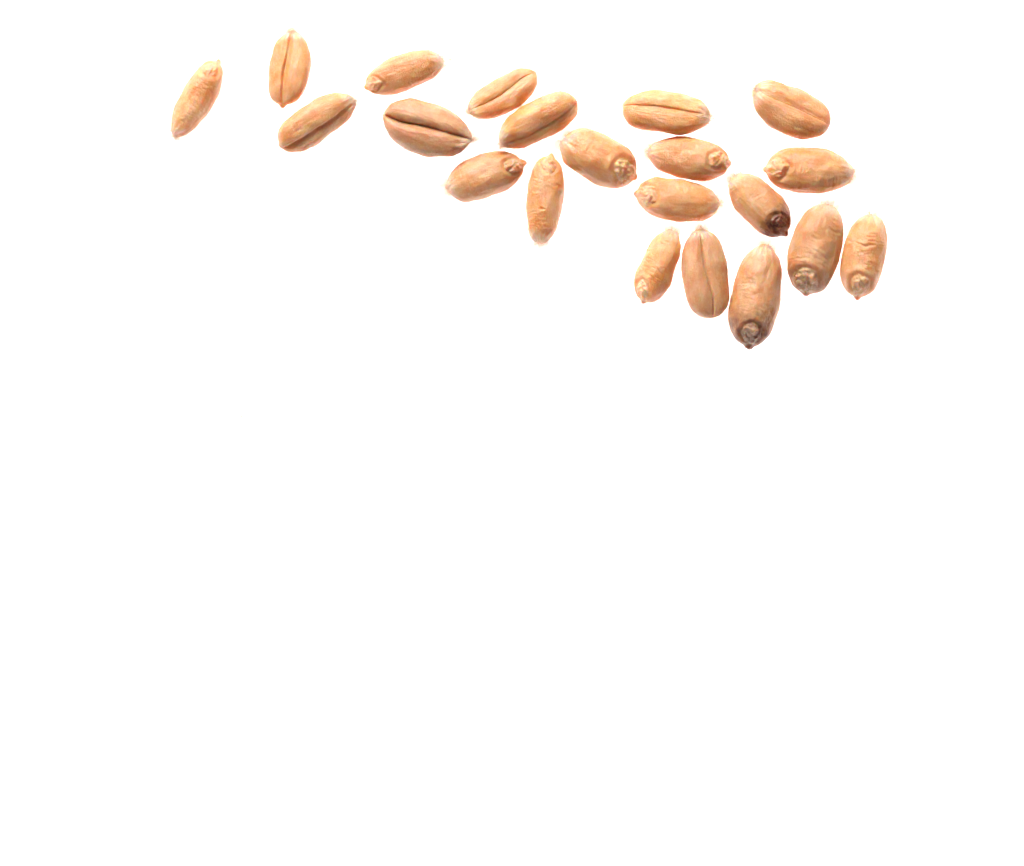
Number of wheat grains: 21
